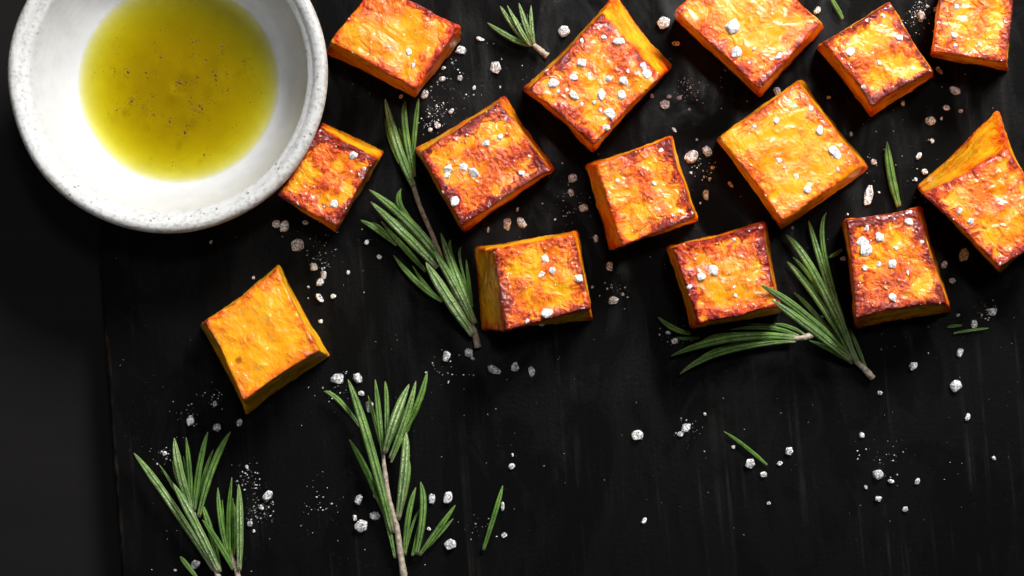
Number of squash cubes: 14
